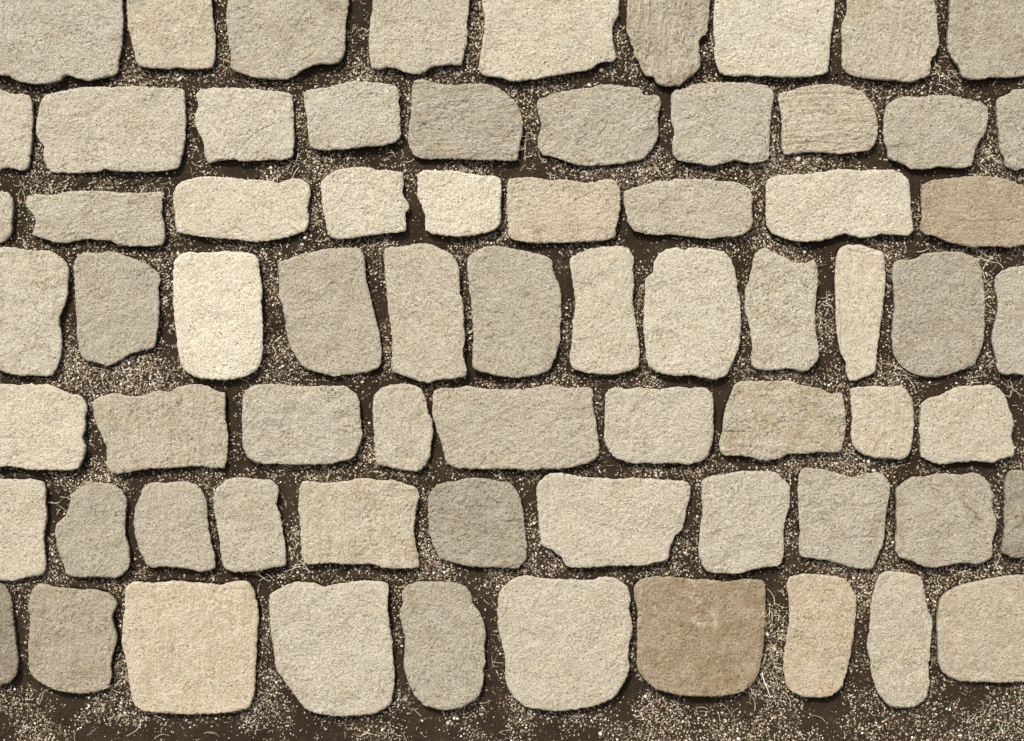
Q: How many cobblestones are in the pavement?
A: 70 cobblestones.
